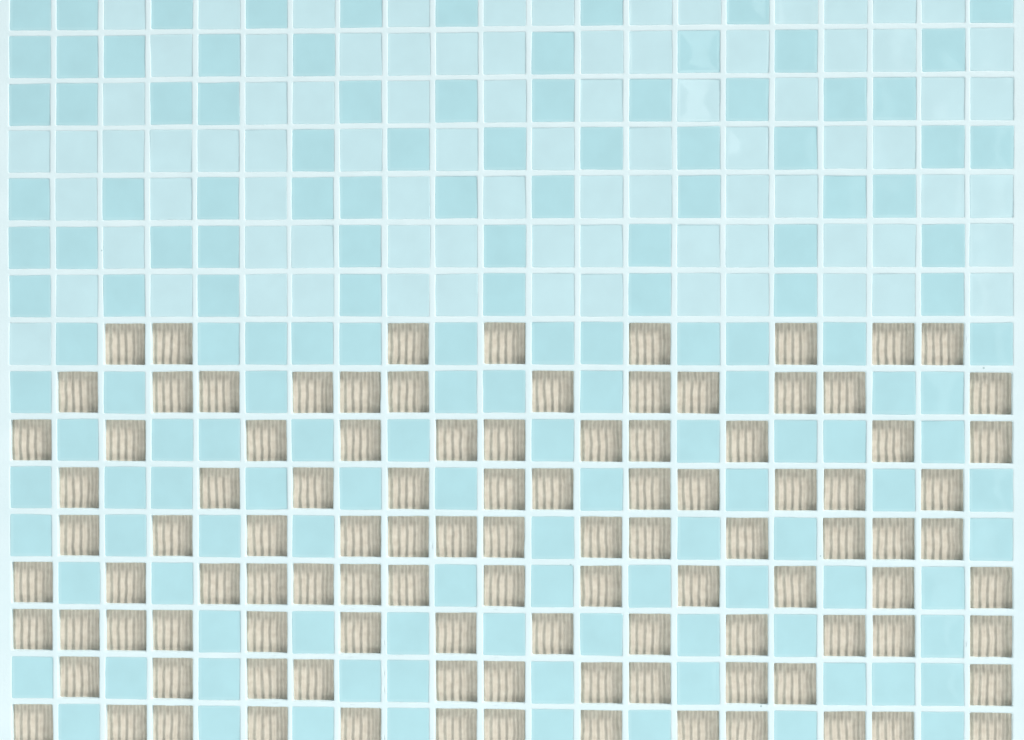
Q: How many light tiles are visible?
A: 84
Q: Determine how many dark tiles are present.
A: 147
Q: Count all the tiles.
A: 231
